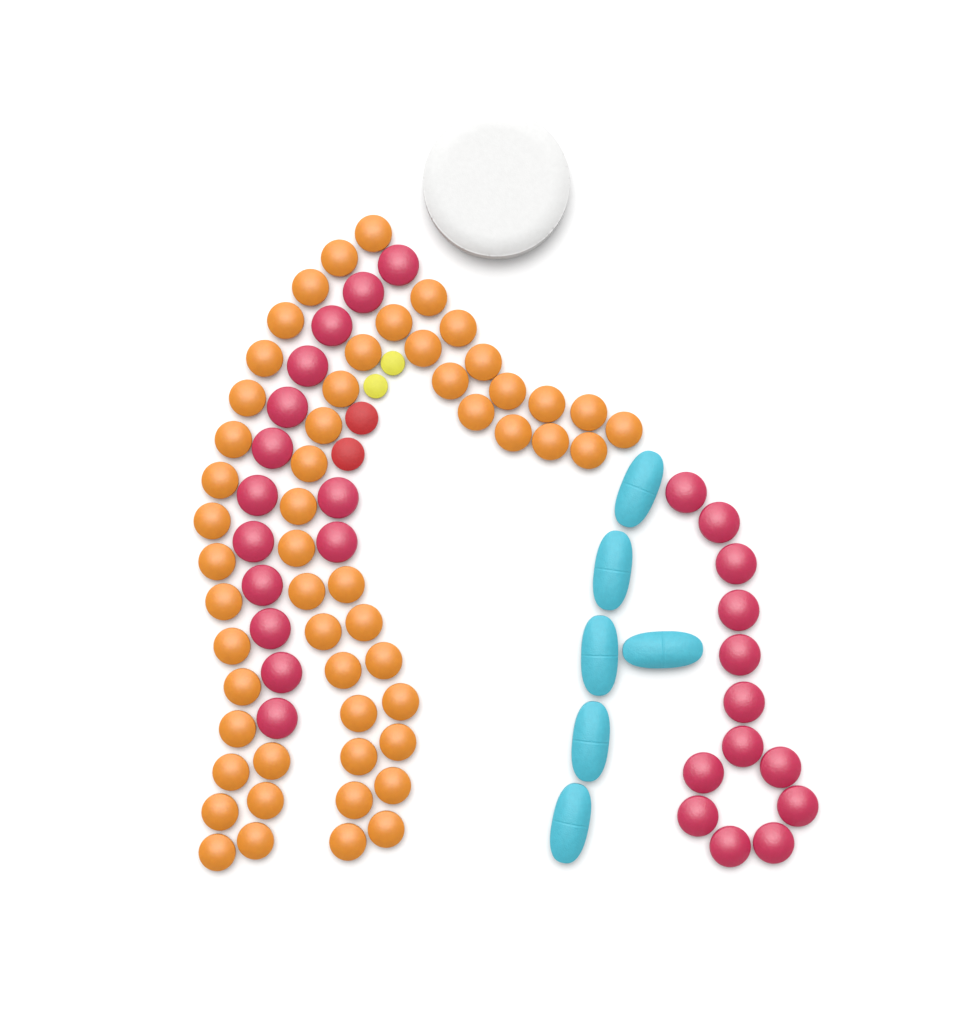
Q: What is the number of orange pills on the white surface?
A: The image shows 54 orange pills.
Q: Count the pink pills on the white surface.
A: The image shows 27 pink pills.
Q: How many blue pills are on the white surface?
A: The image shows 6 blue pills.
